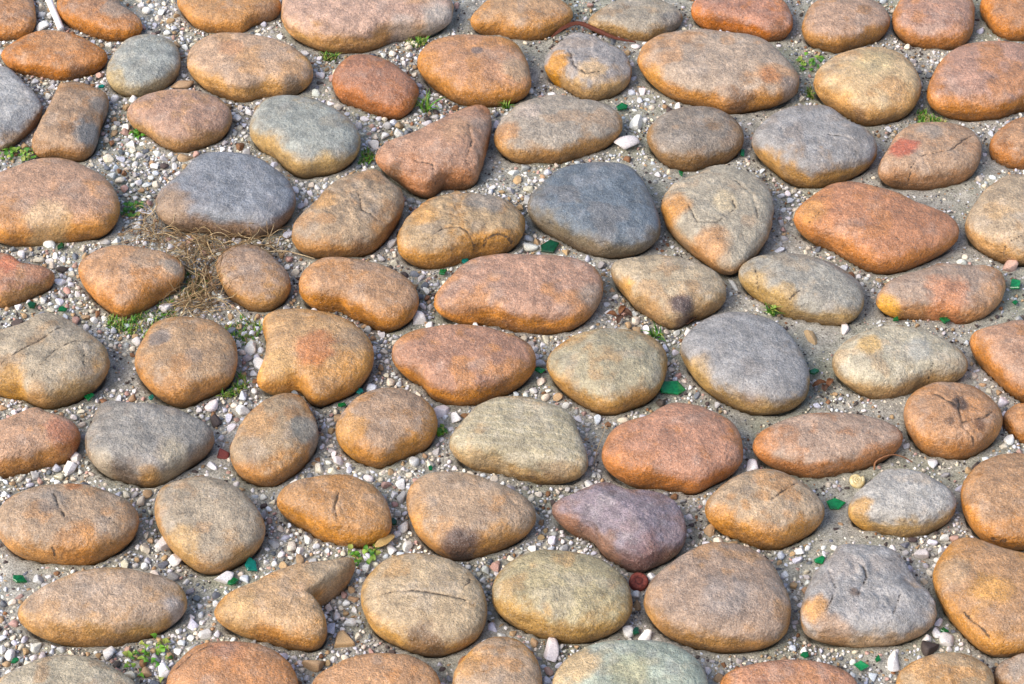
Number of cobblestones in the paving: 85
